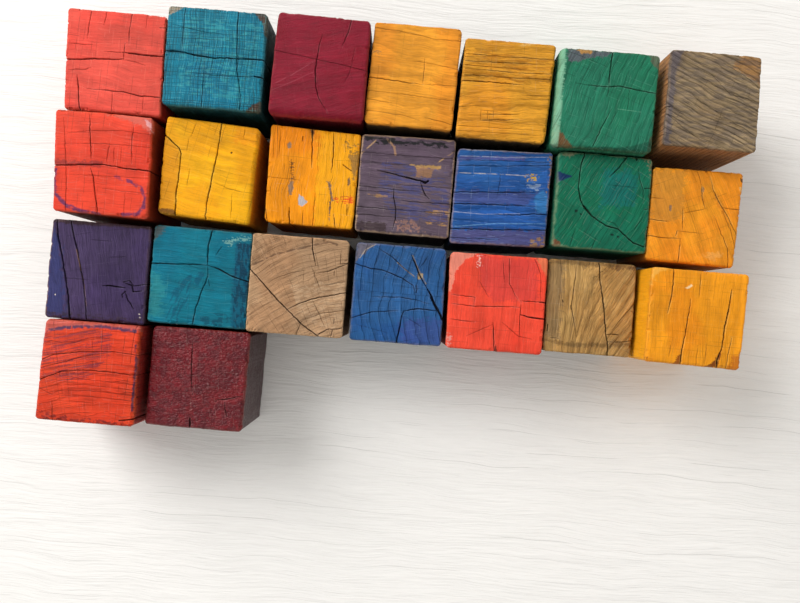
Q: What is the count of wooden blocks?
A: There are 23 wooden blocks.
